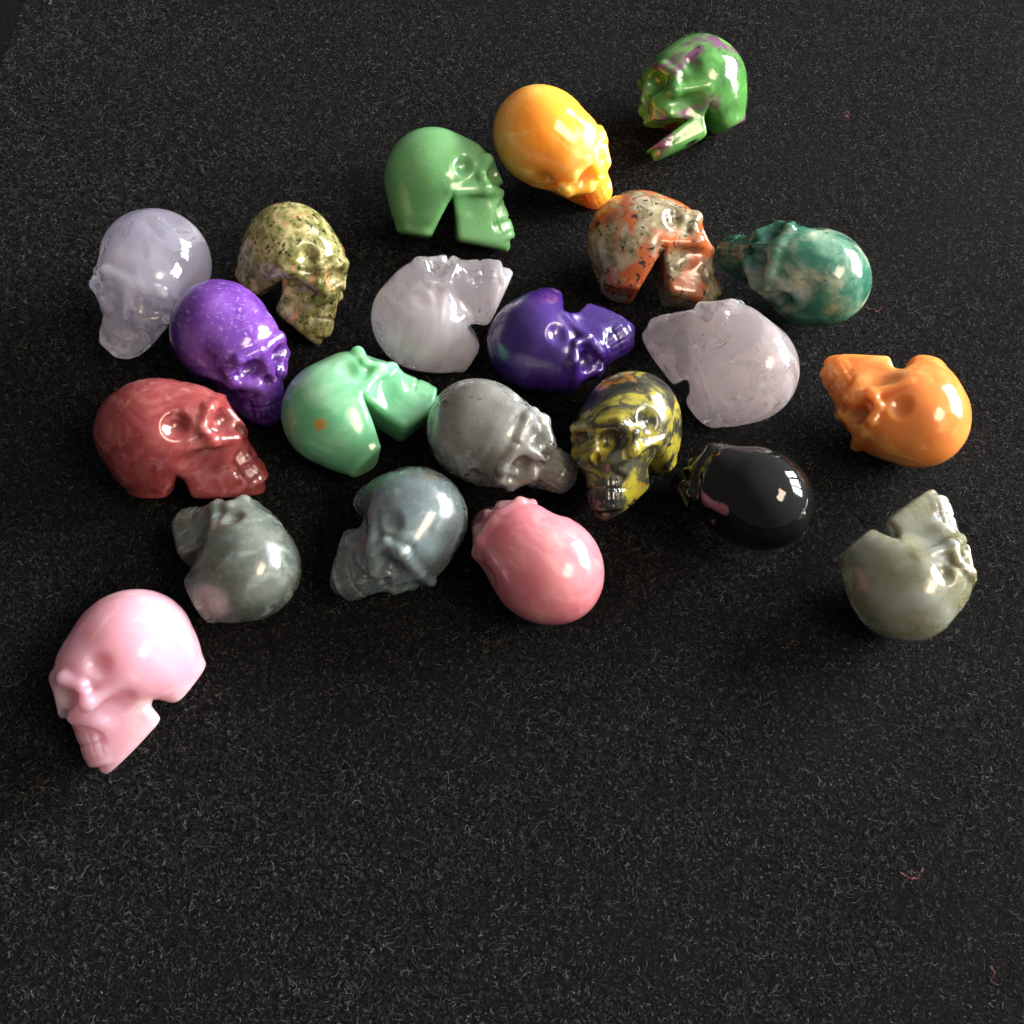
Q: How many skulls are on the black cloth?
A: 22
